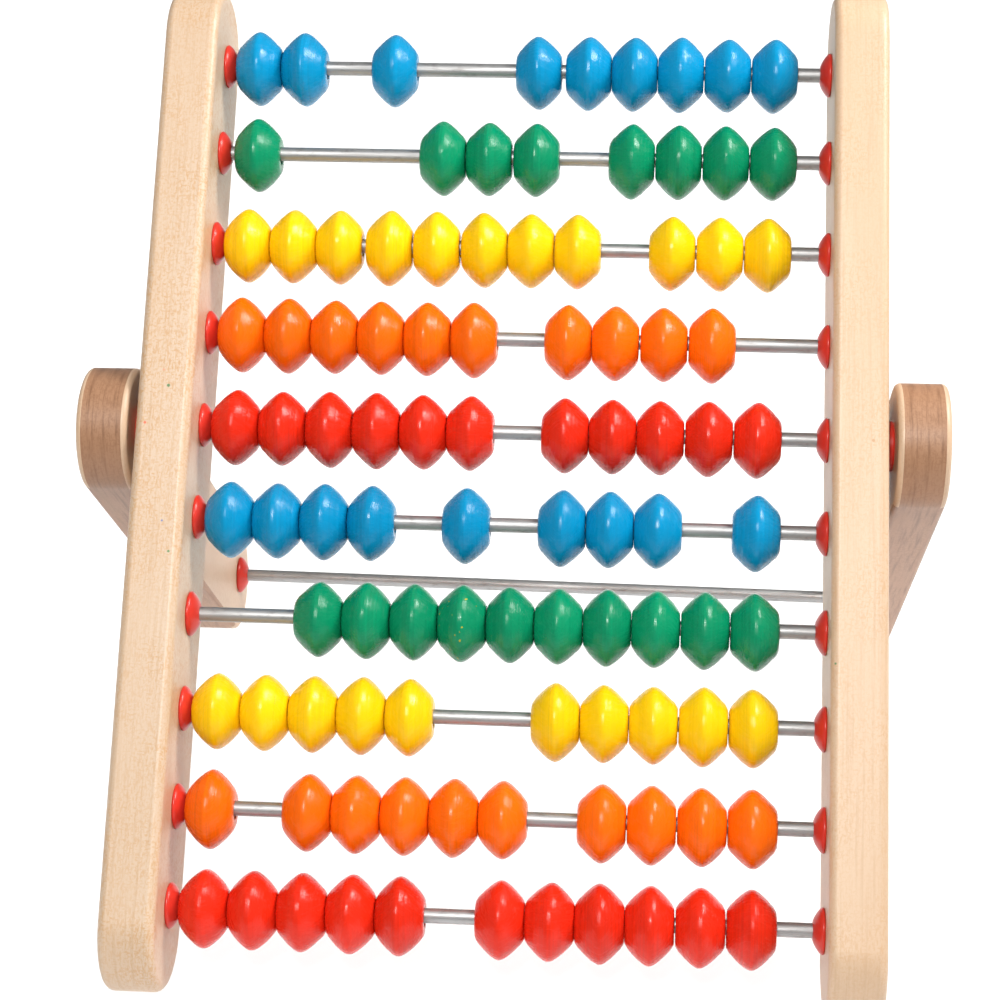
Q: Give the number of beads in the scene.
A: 99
